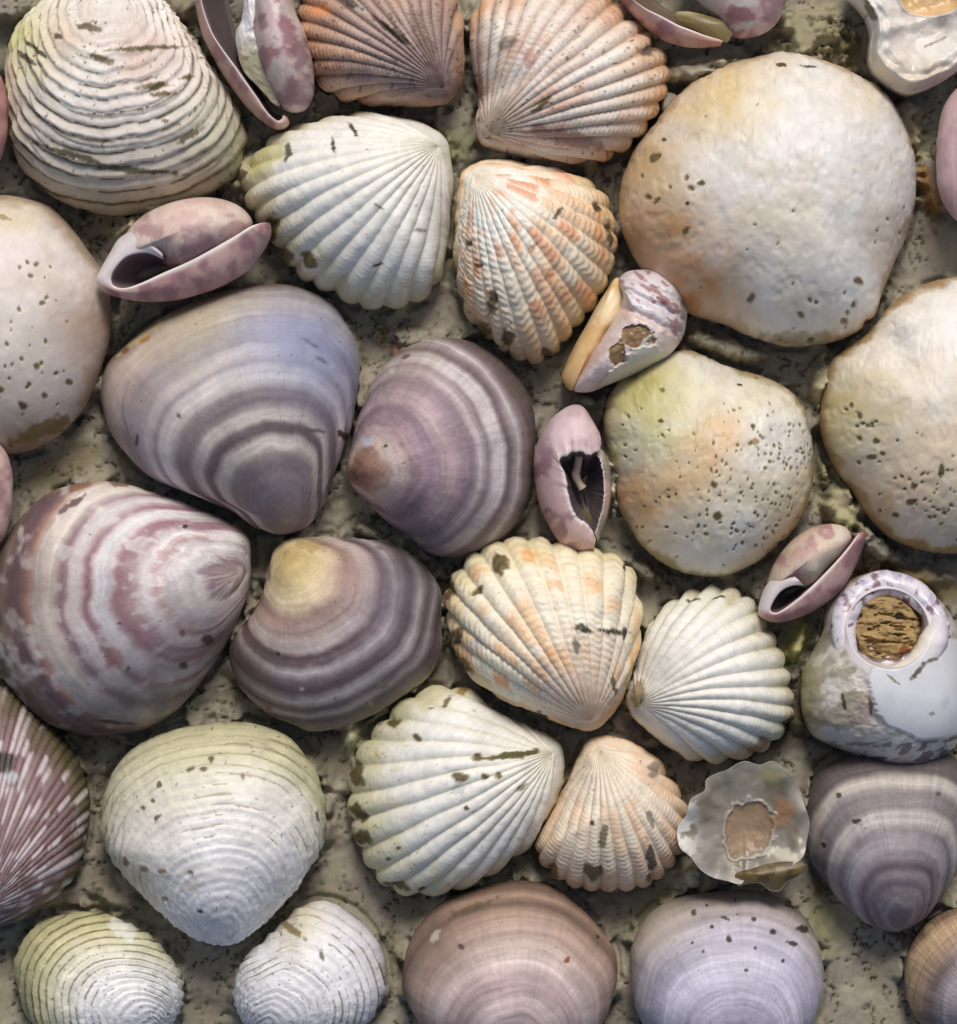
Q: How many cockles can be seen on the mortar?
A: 9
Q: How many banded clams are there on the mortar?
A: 8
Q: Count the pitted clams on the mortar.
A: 4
